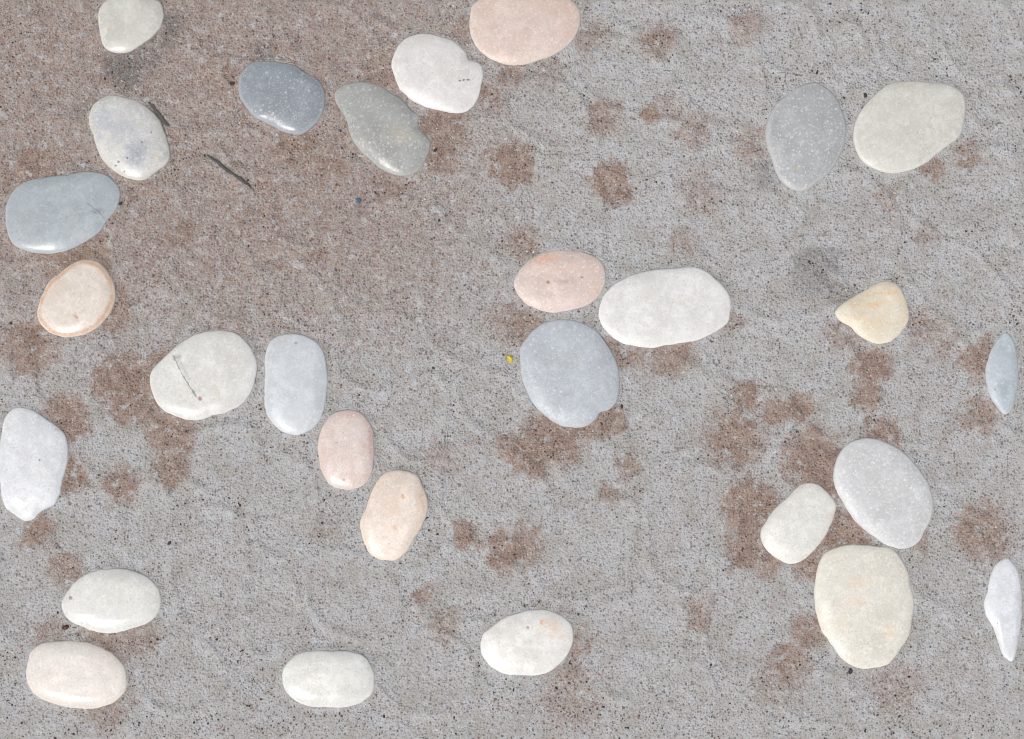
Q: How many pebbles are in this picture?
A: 28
